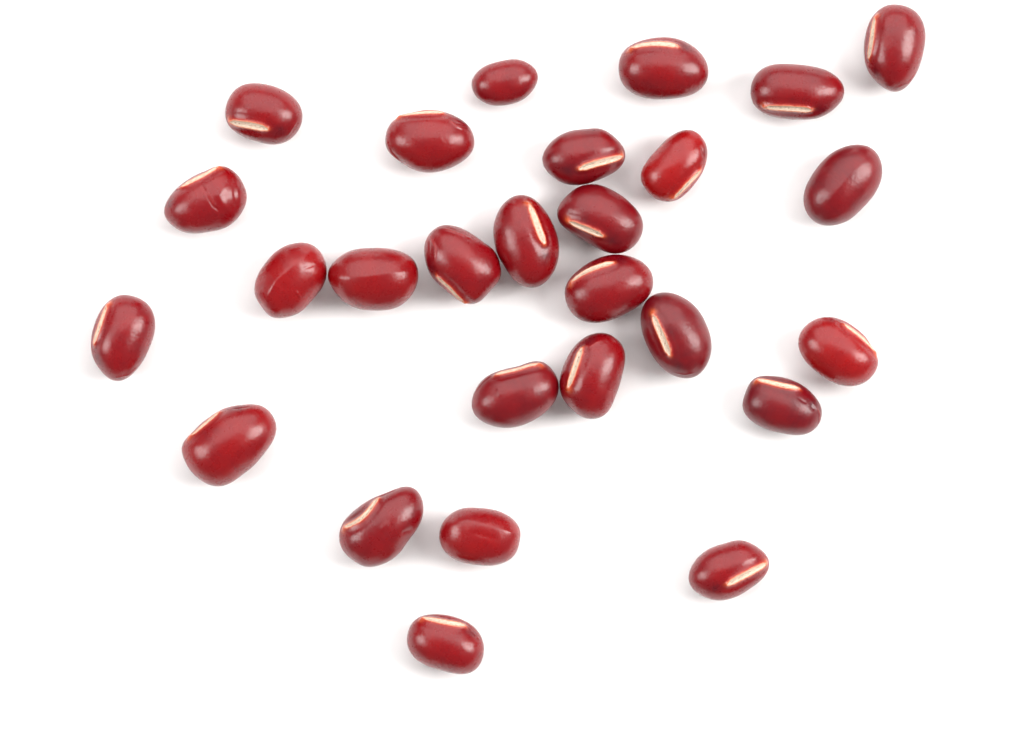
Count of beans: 27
